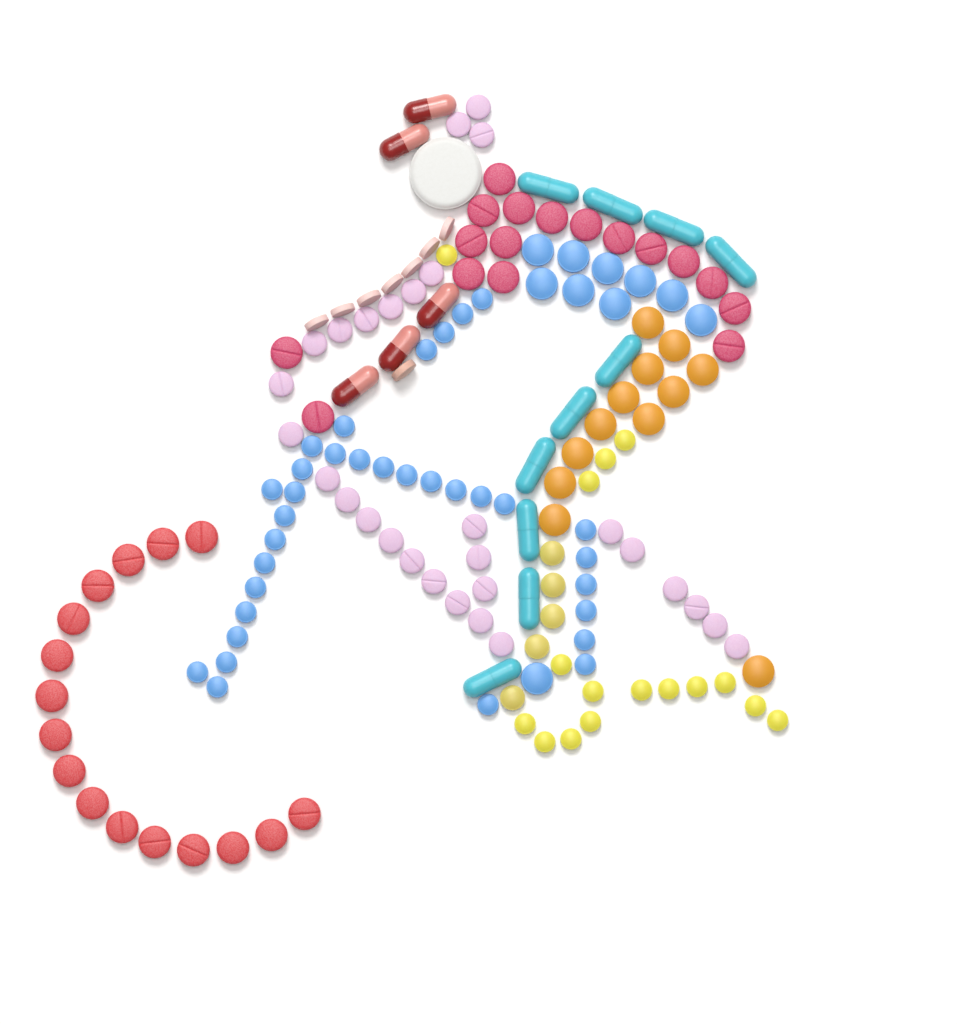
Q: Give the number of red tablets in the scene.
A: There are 16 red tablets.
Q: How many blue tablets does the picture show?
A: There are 43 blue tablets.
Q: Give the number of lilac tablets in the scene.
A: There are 29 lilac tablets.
